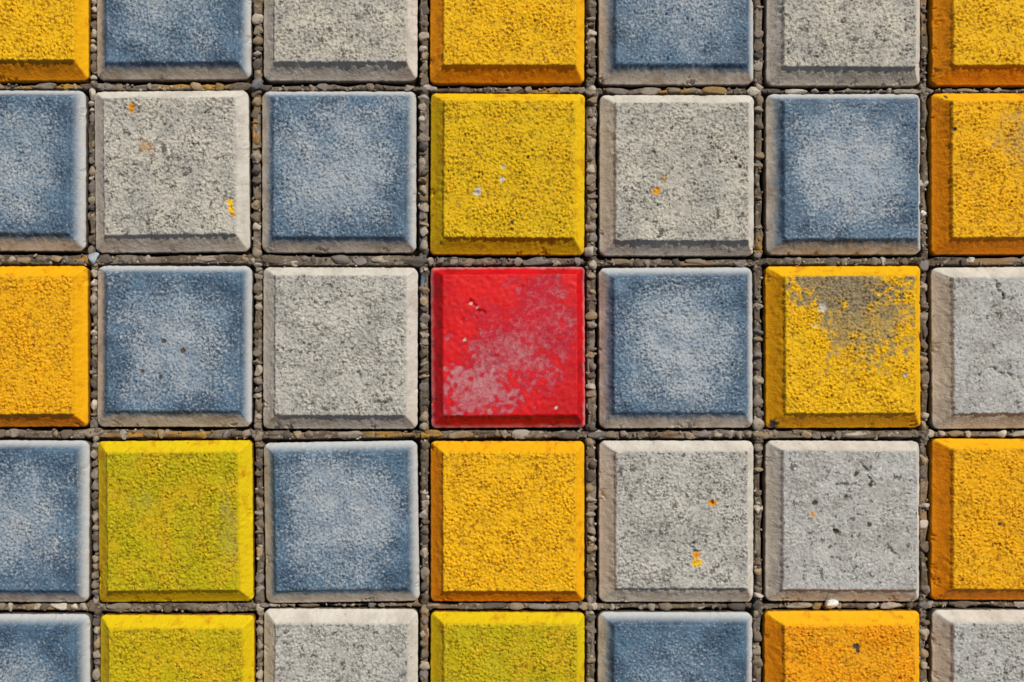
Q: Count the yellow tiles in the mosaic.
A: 13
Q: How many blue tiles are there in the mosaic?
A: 11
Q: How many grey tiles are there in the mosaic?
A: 10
